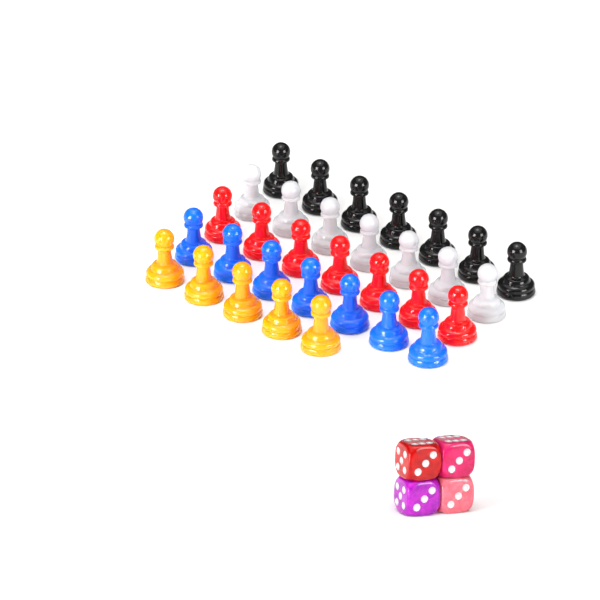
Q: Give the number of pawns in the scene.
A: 33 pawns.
